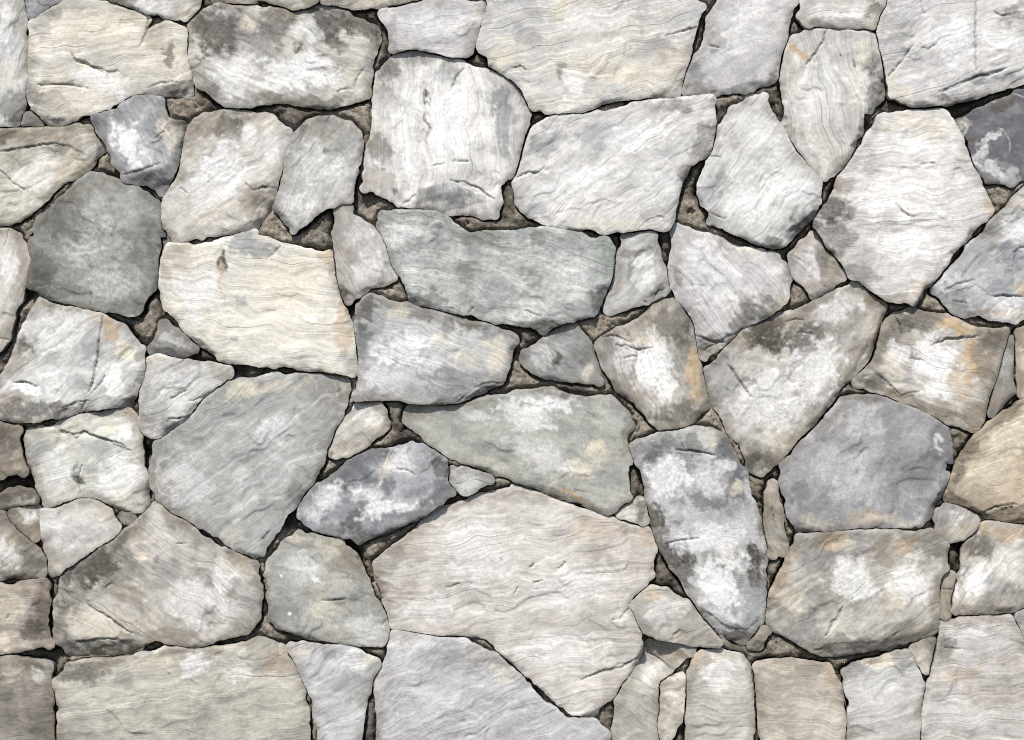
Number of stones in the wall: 81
